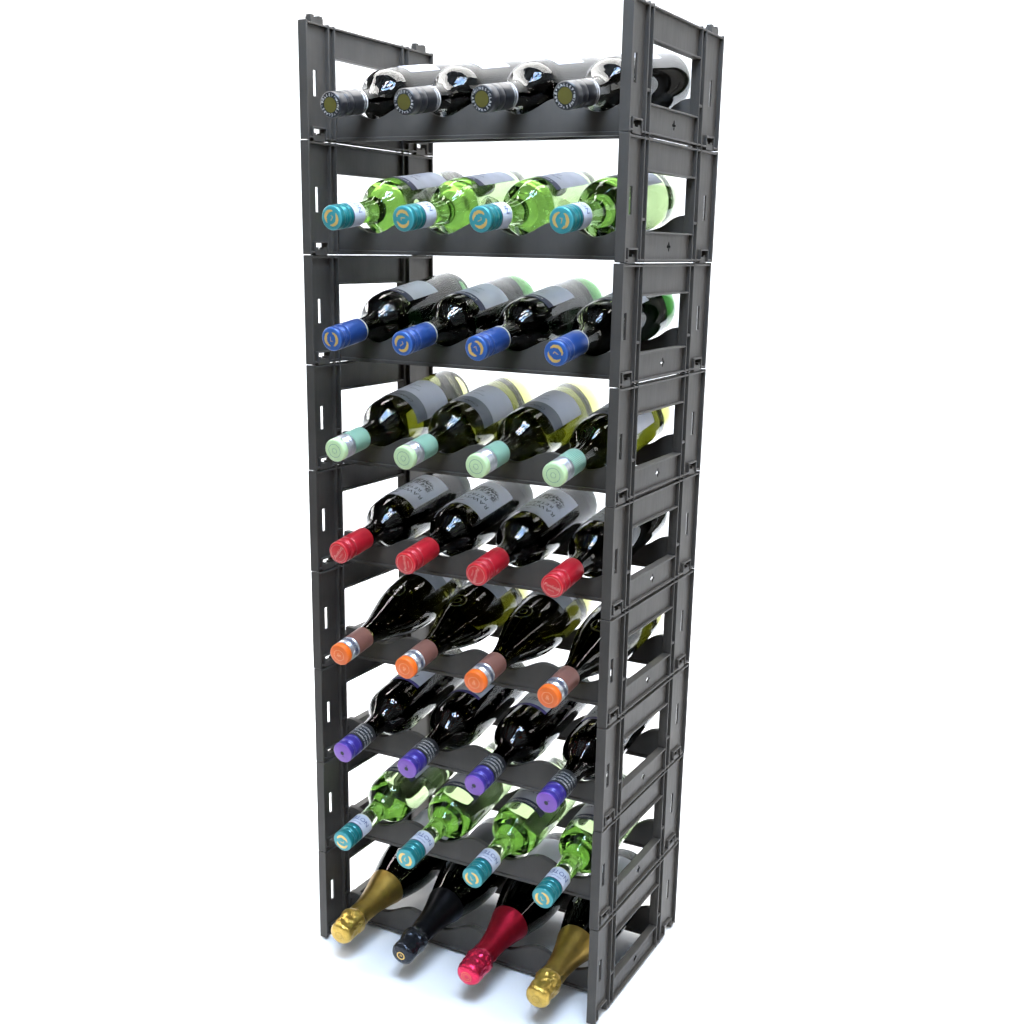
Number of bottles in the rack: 36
